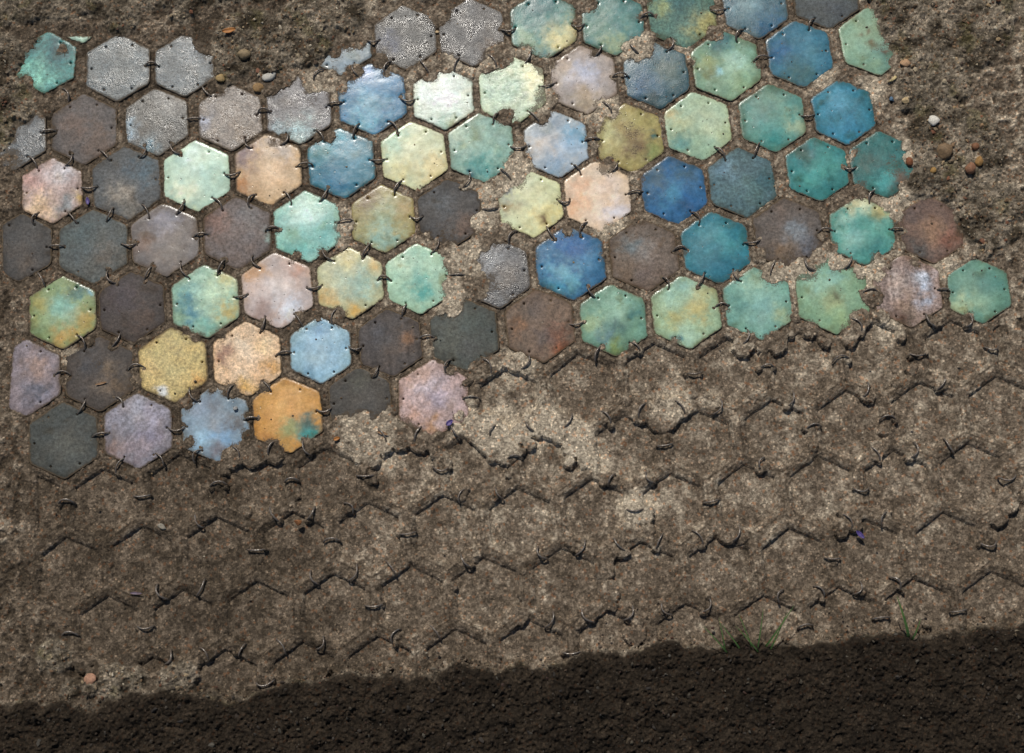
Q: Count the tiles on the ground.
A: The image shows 83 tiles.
